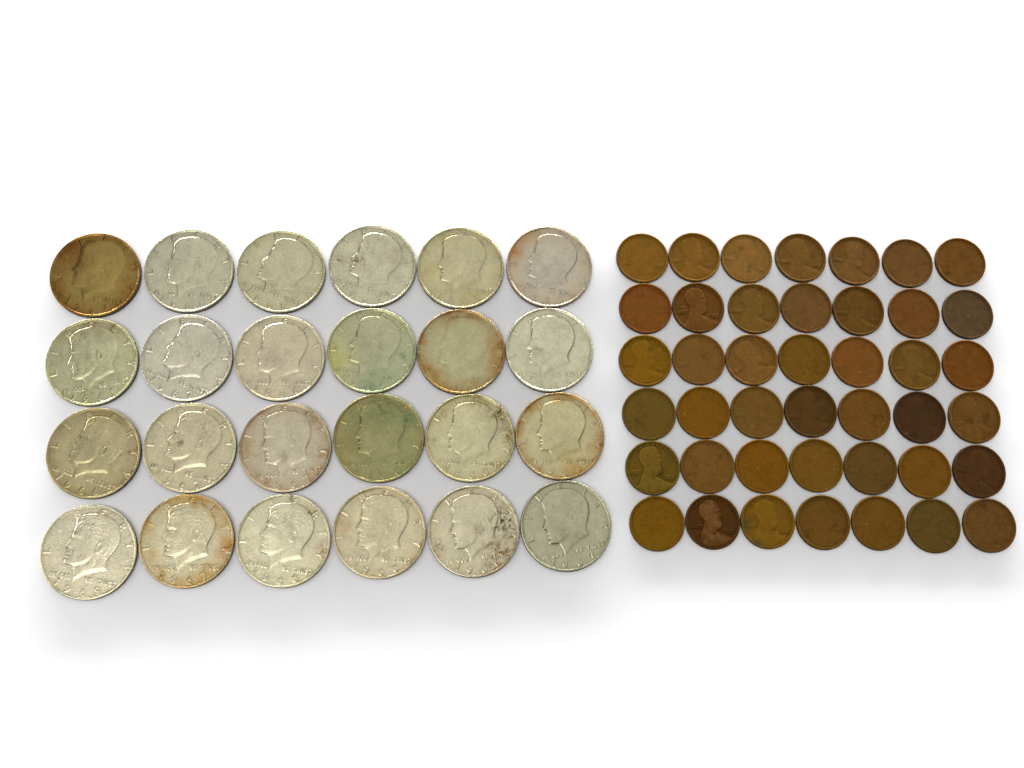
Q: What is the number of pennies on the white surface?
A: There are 42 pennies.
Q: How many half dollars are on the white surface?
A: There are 24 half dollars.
